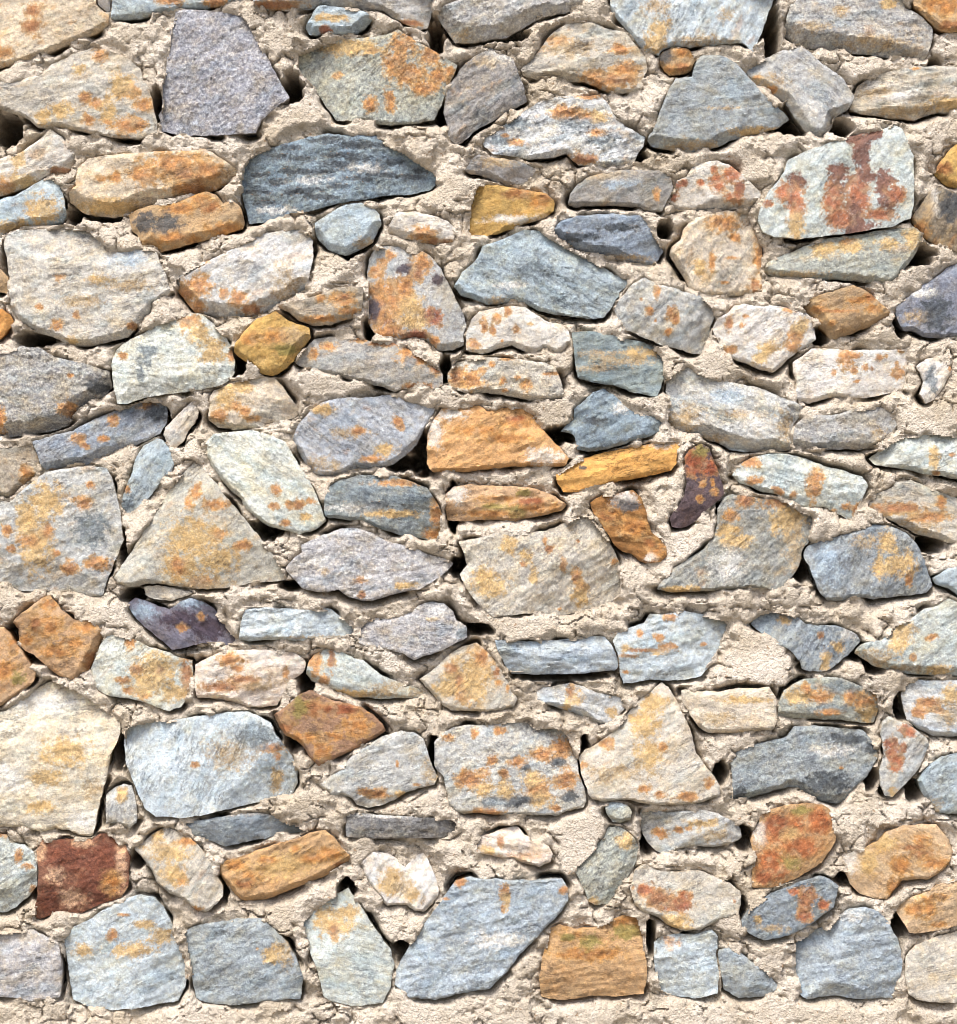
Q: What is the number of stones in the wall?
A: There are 136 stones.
